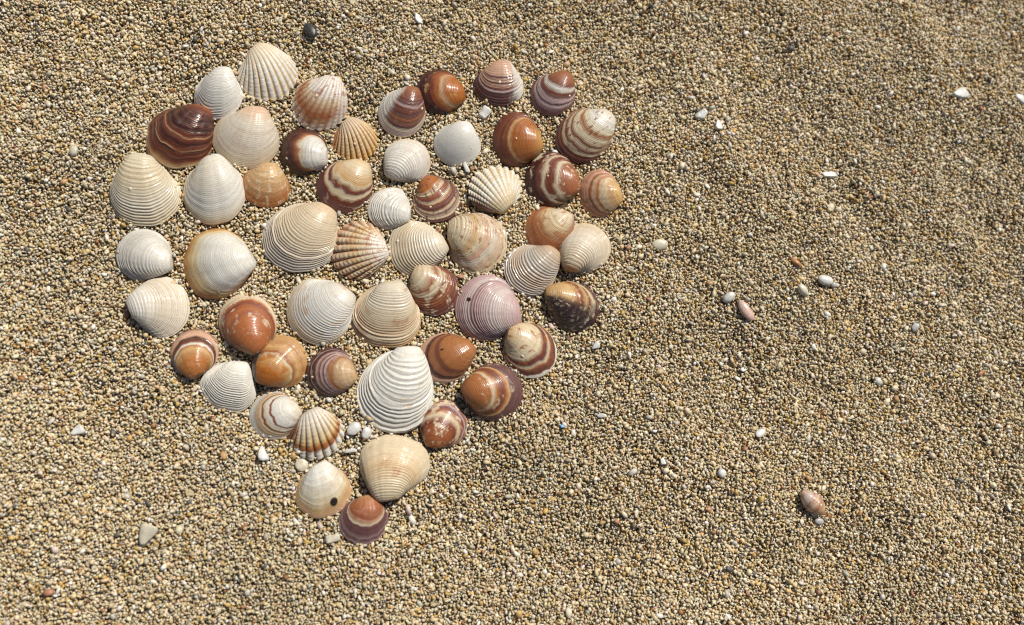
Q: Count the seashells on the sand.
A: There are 55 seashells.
